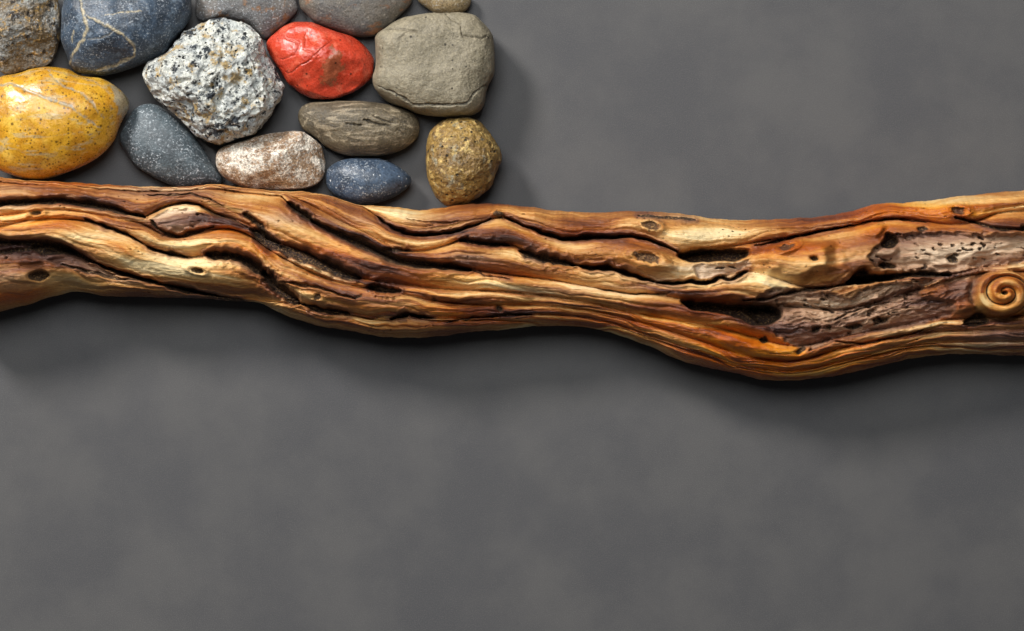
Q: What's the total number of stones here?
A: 14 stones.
